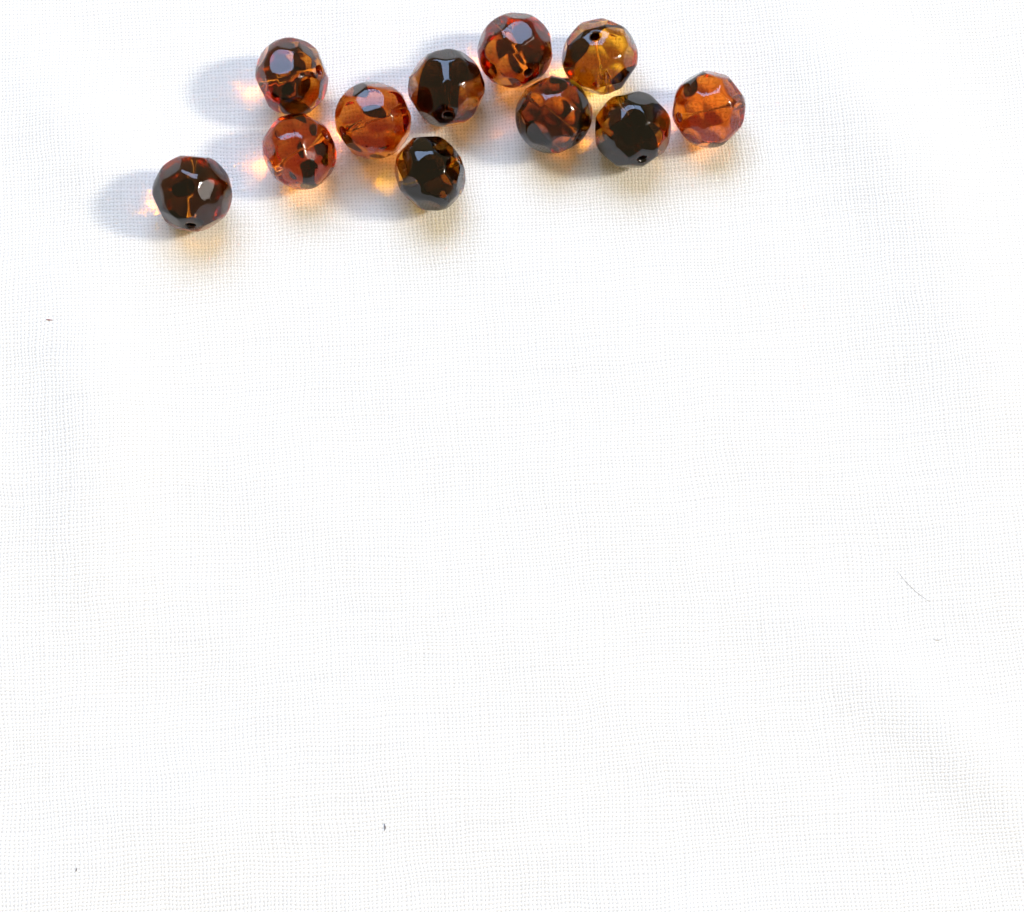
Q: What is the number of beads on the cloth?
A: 11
